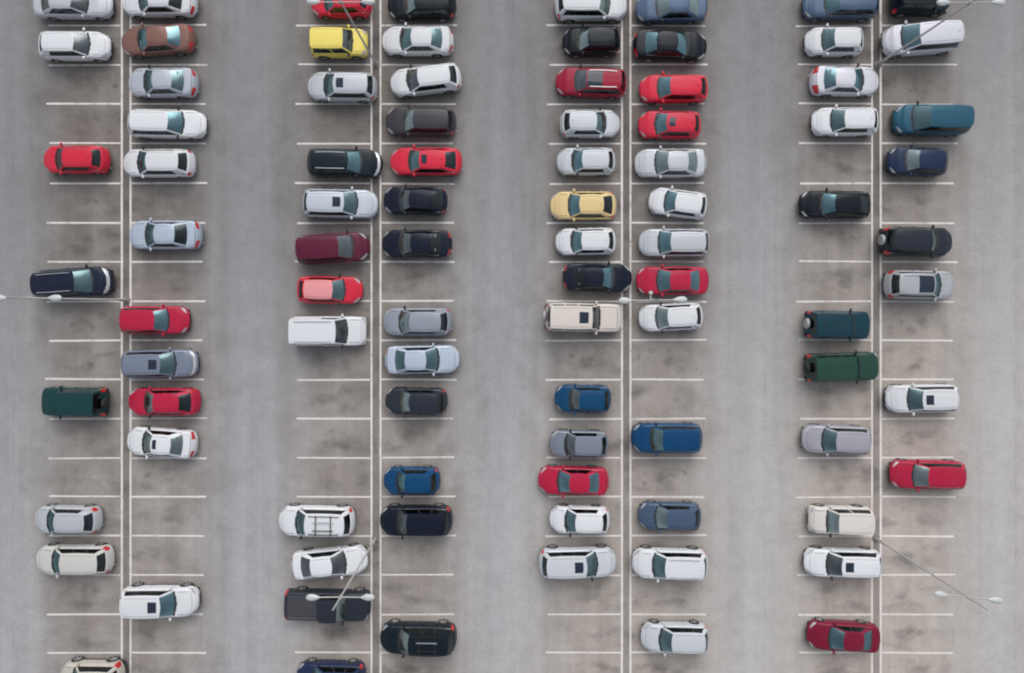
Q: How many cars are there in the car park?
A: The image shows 90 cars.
